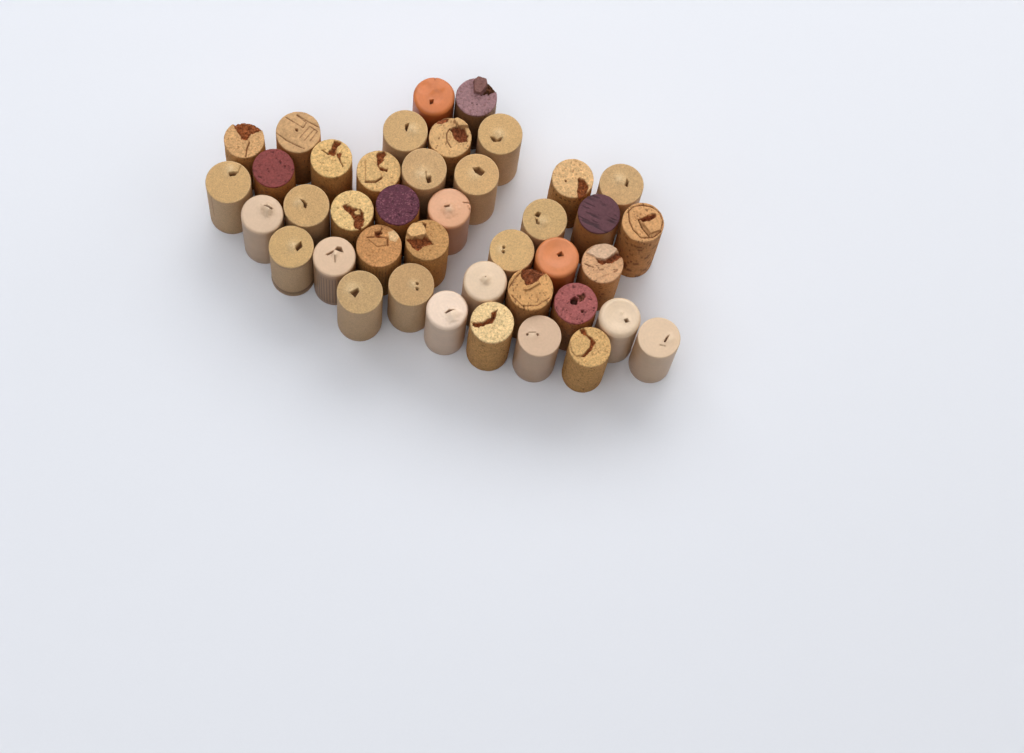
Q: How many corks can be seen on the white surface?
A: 41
